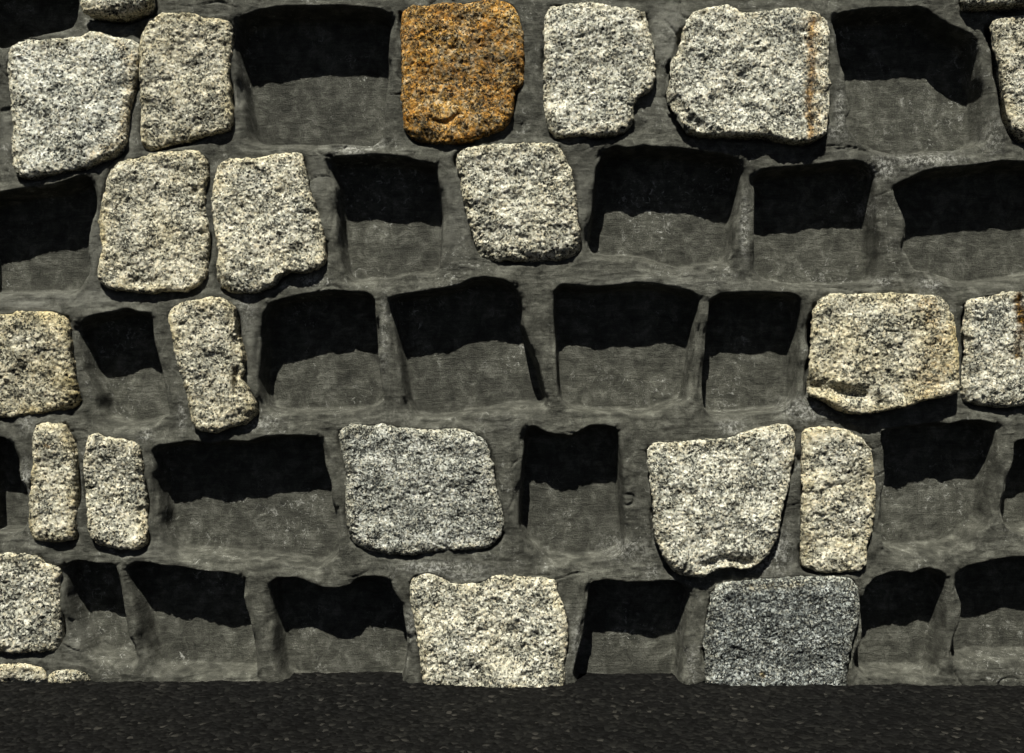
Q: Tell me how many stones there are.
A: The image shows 25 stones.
